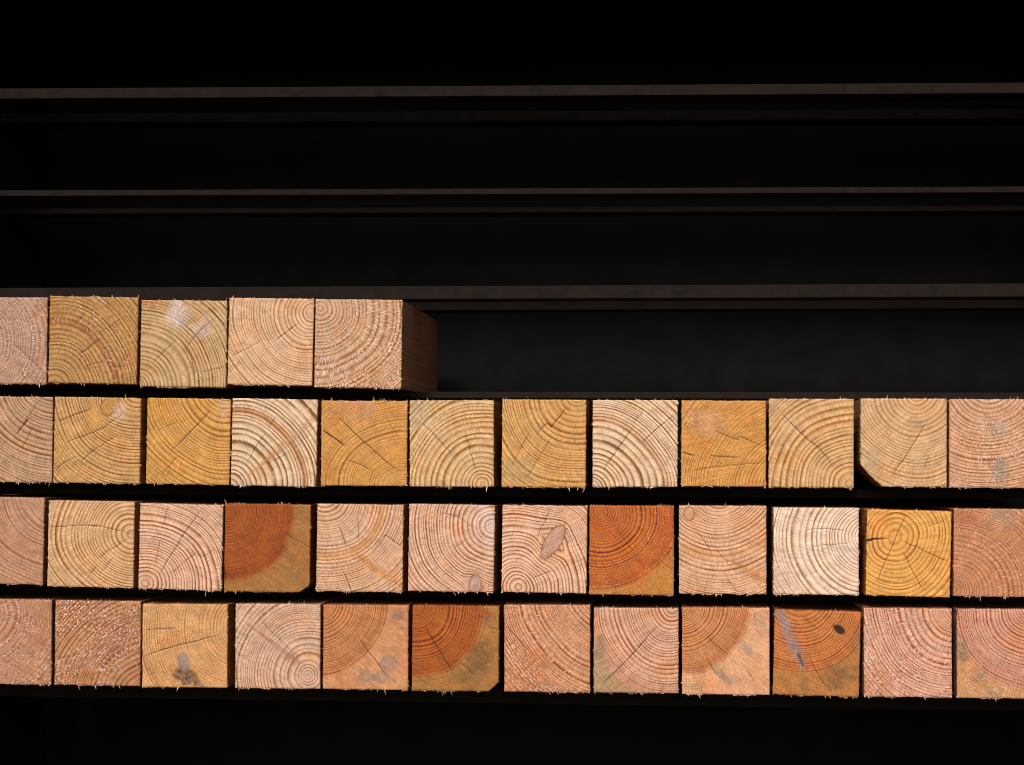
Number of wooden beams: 41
